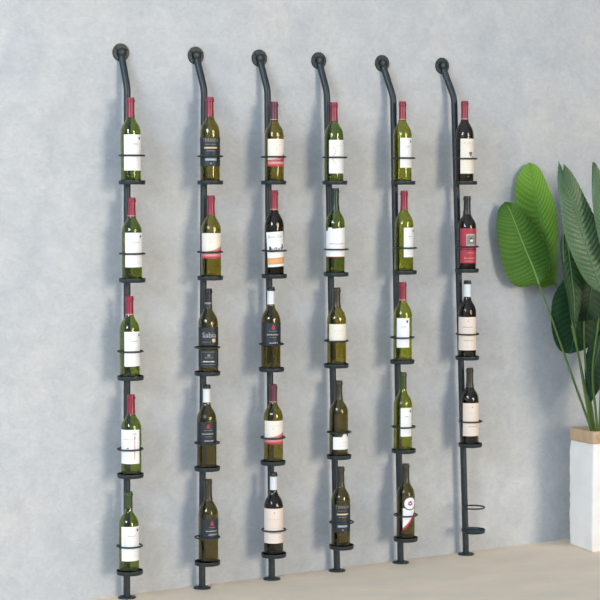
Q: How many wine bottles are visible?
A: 29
